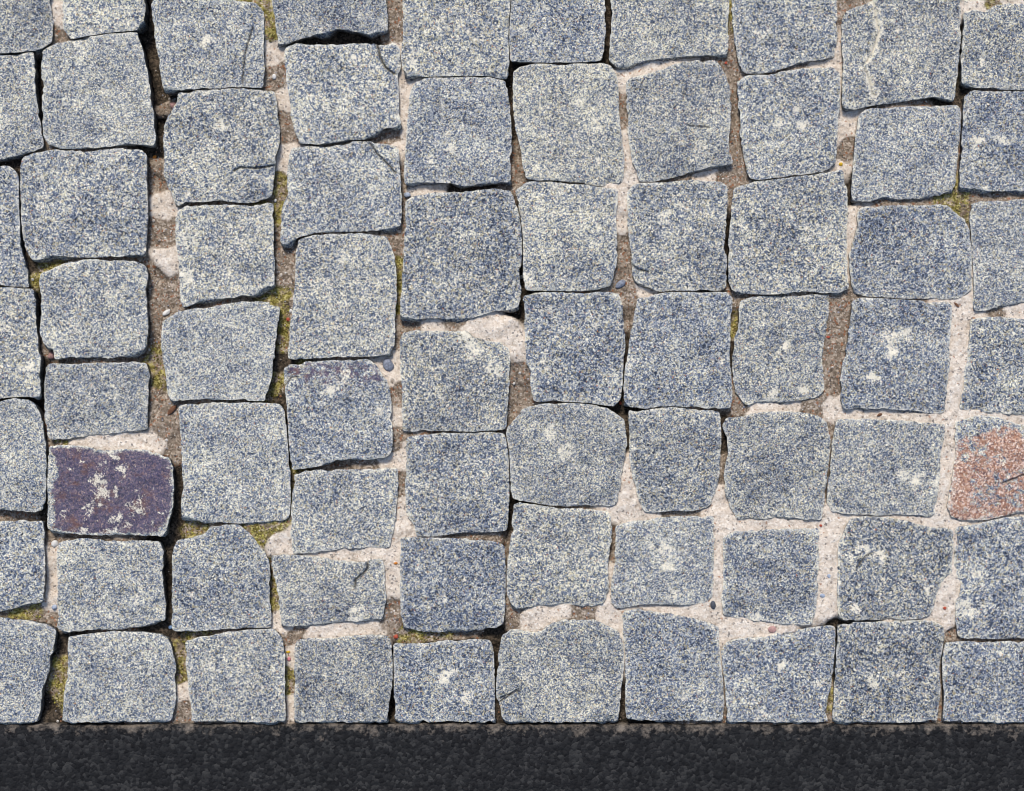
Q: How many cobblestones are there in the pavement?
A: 72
